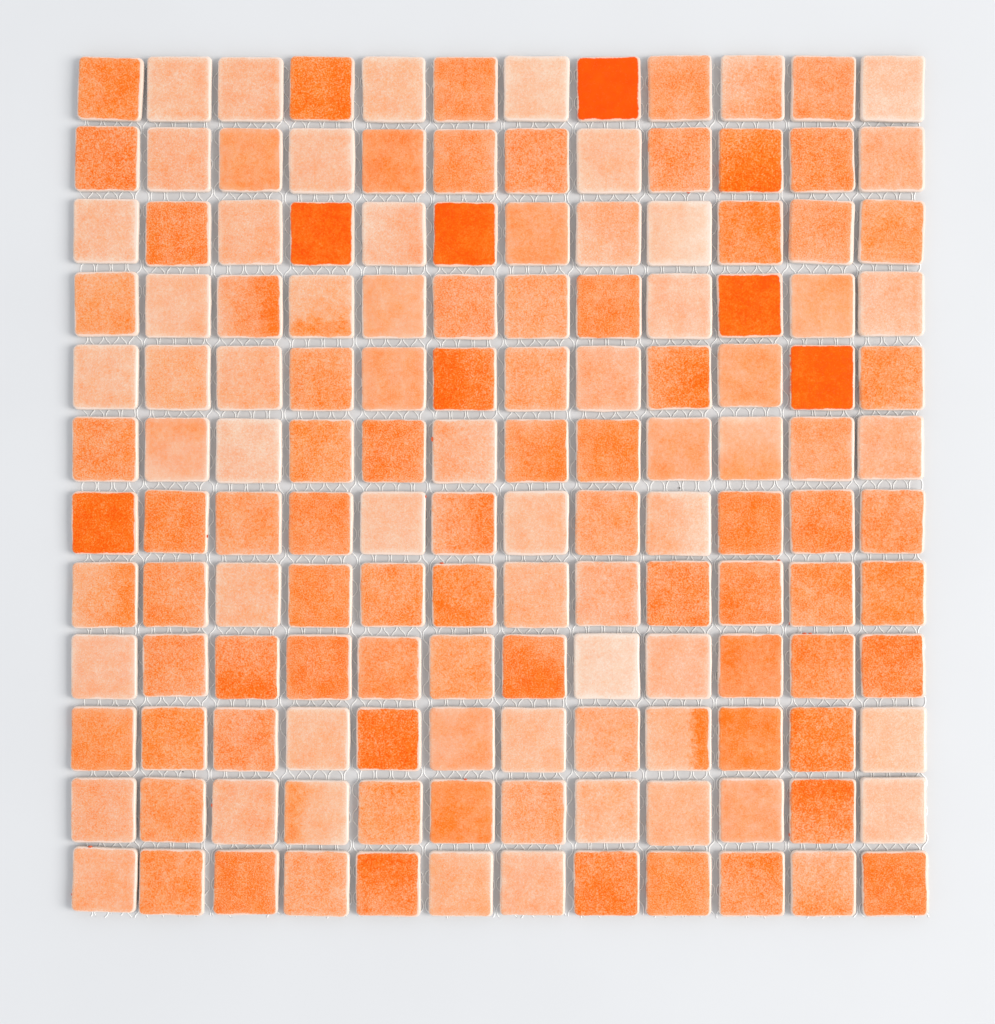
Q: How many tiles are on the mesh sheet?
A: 144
